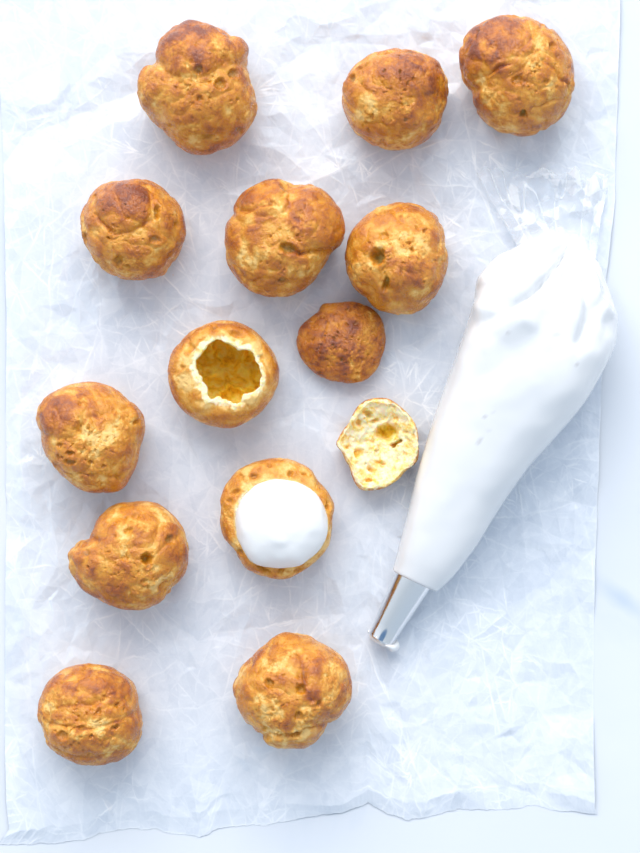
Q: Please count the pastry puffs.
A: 14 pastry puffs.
